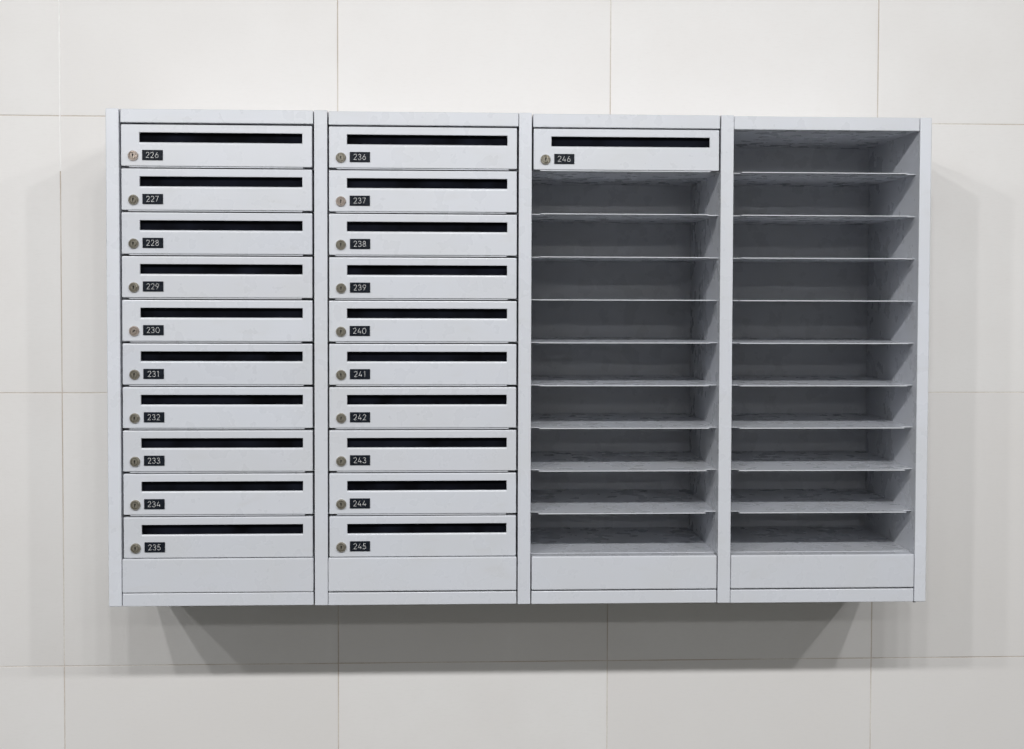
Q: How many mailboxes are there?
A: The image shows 21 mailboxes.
